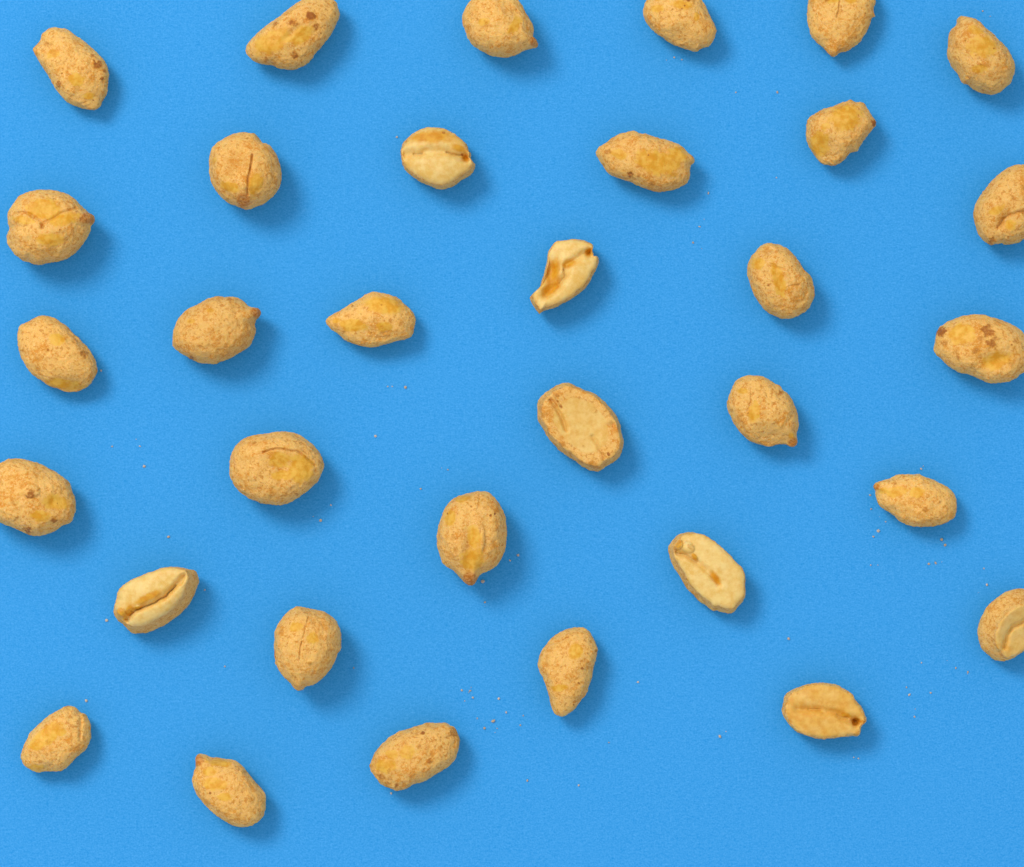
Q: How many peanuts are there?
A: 33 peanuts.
